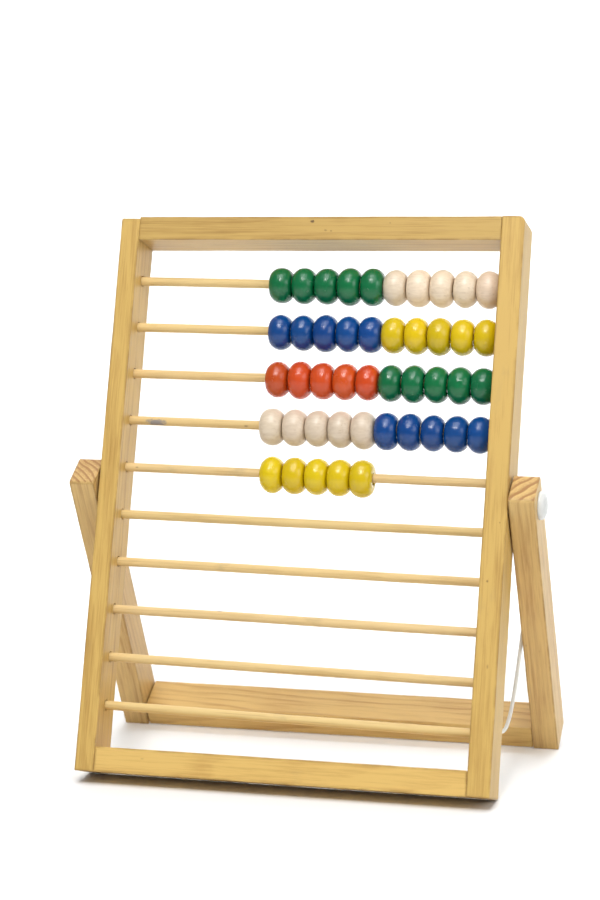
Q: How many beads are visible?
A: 45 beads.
